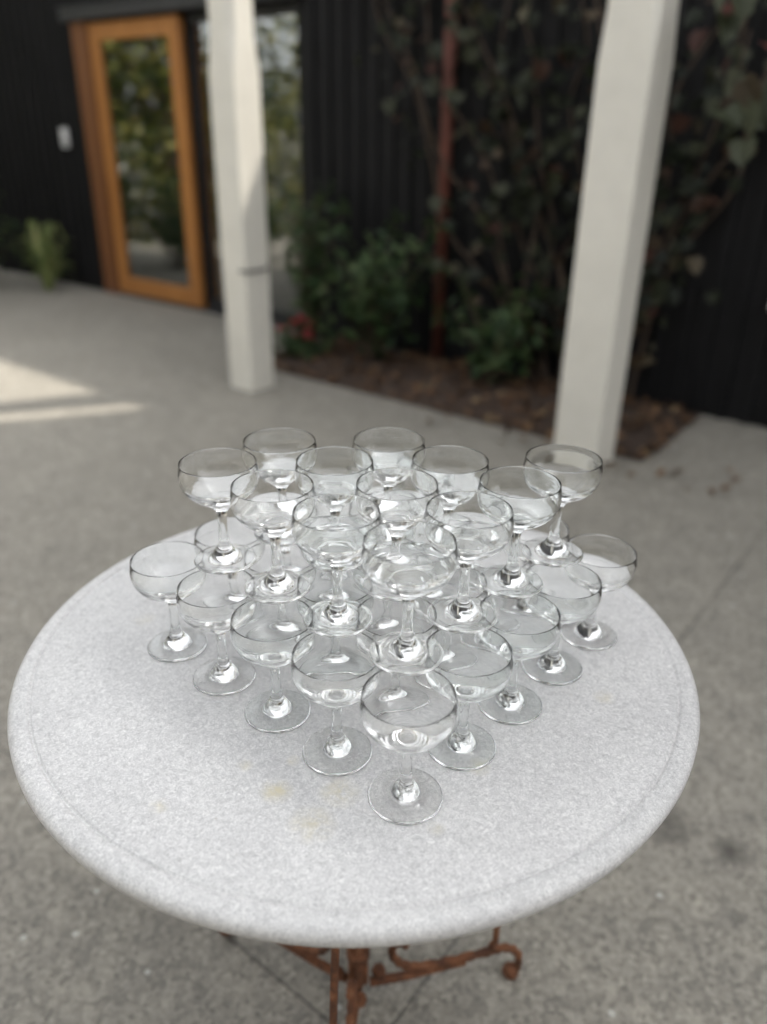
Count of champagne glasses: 37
